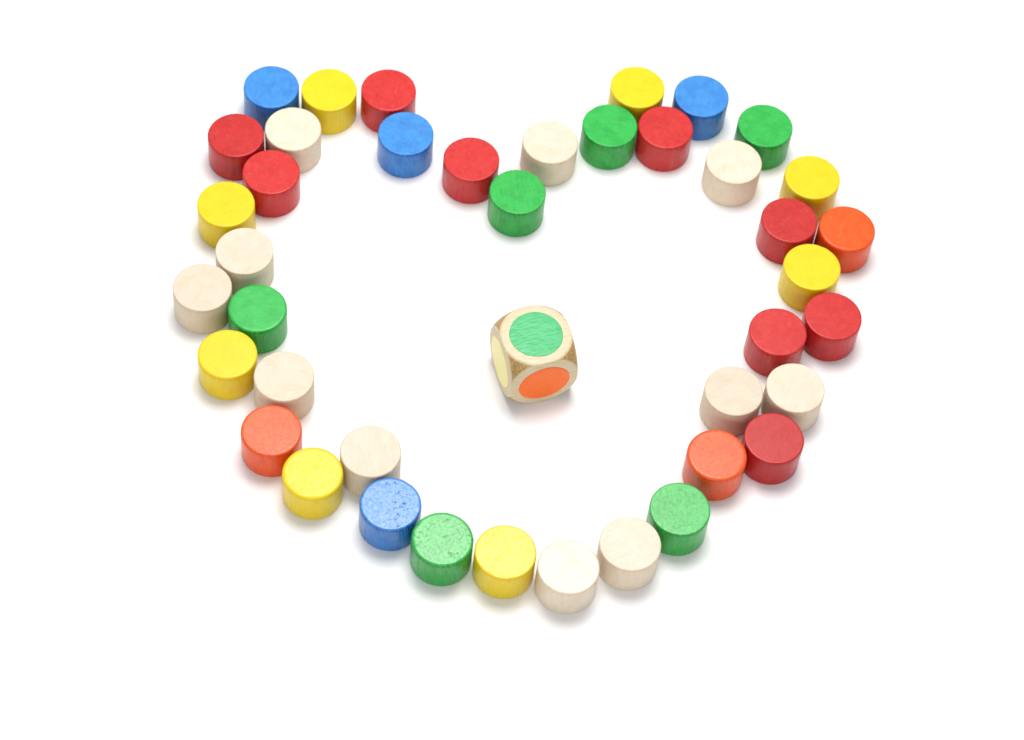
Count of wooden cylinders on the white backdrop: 41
